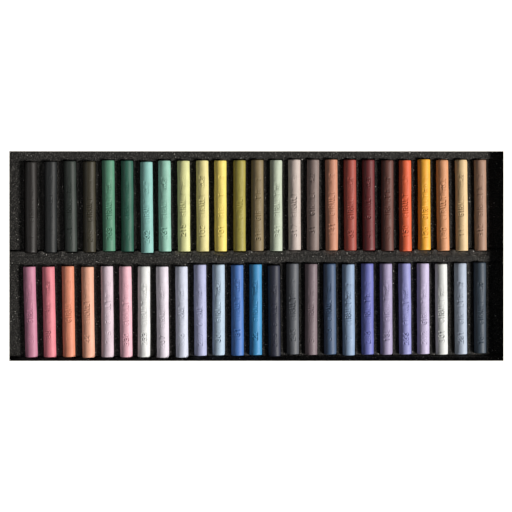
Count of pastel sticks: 50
